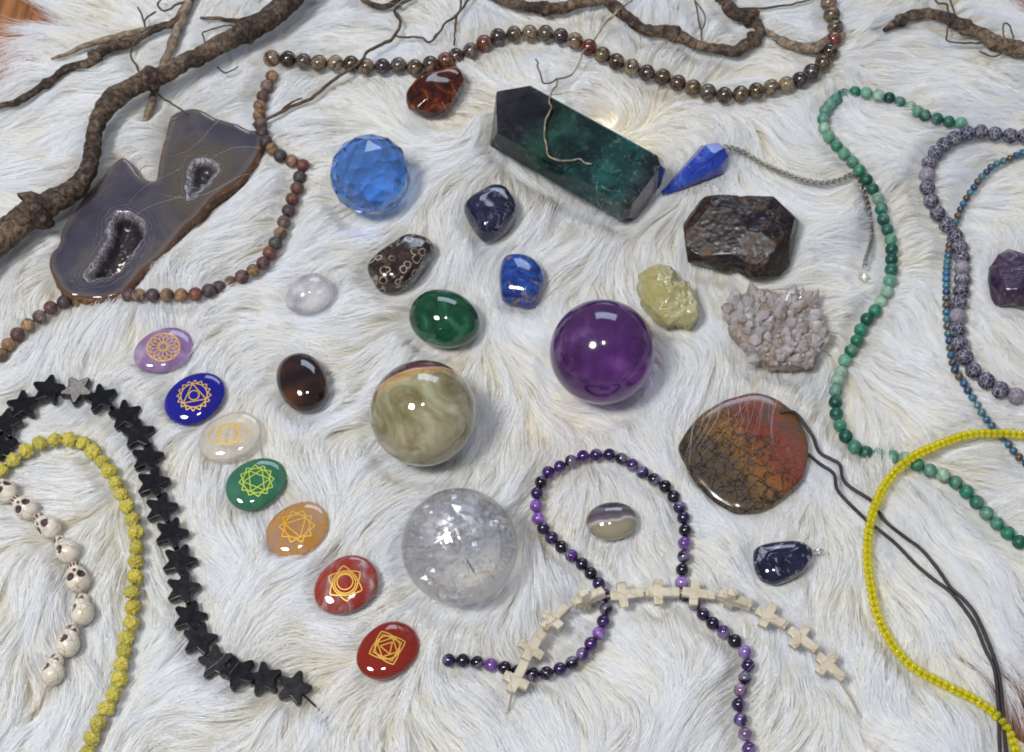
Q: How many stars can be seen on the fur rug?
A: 20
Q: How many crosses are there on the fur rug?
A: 11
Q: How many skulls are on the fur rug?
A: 8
